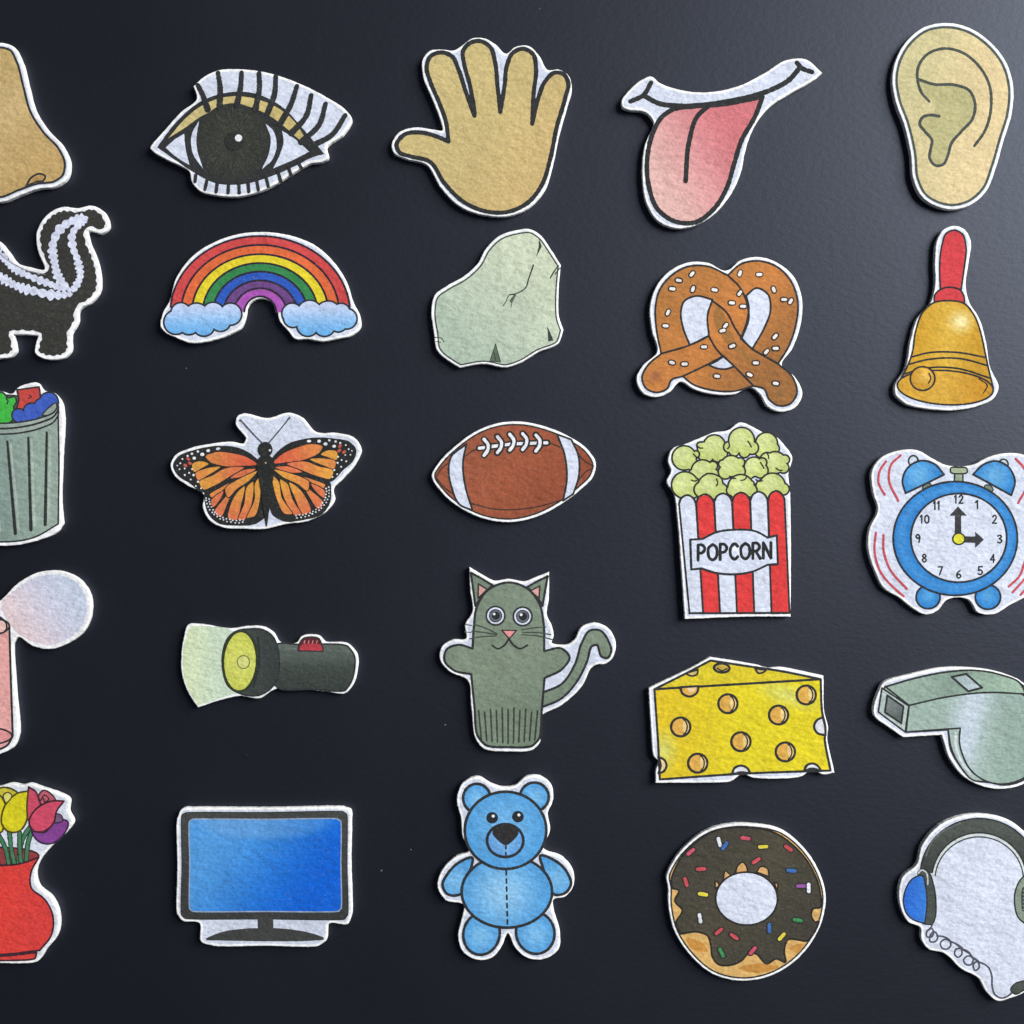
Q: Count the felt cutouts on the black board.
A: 25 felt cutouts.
